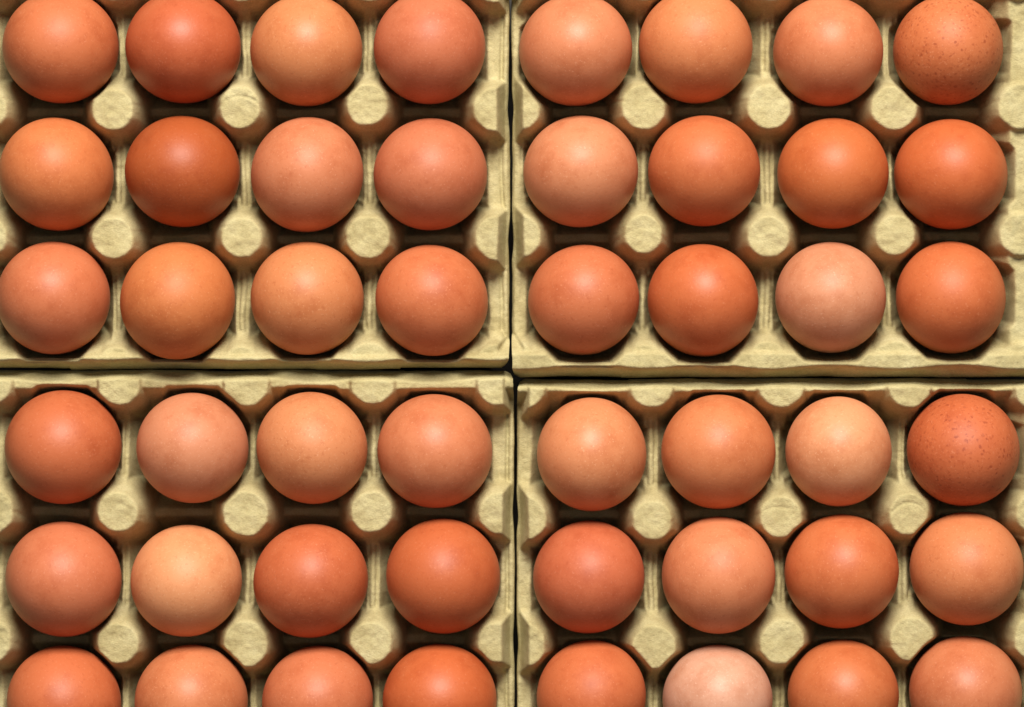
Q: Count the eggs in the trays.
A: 48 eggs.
